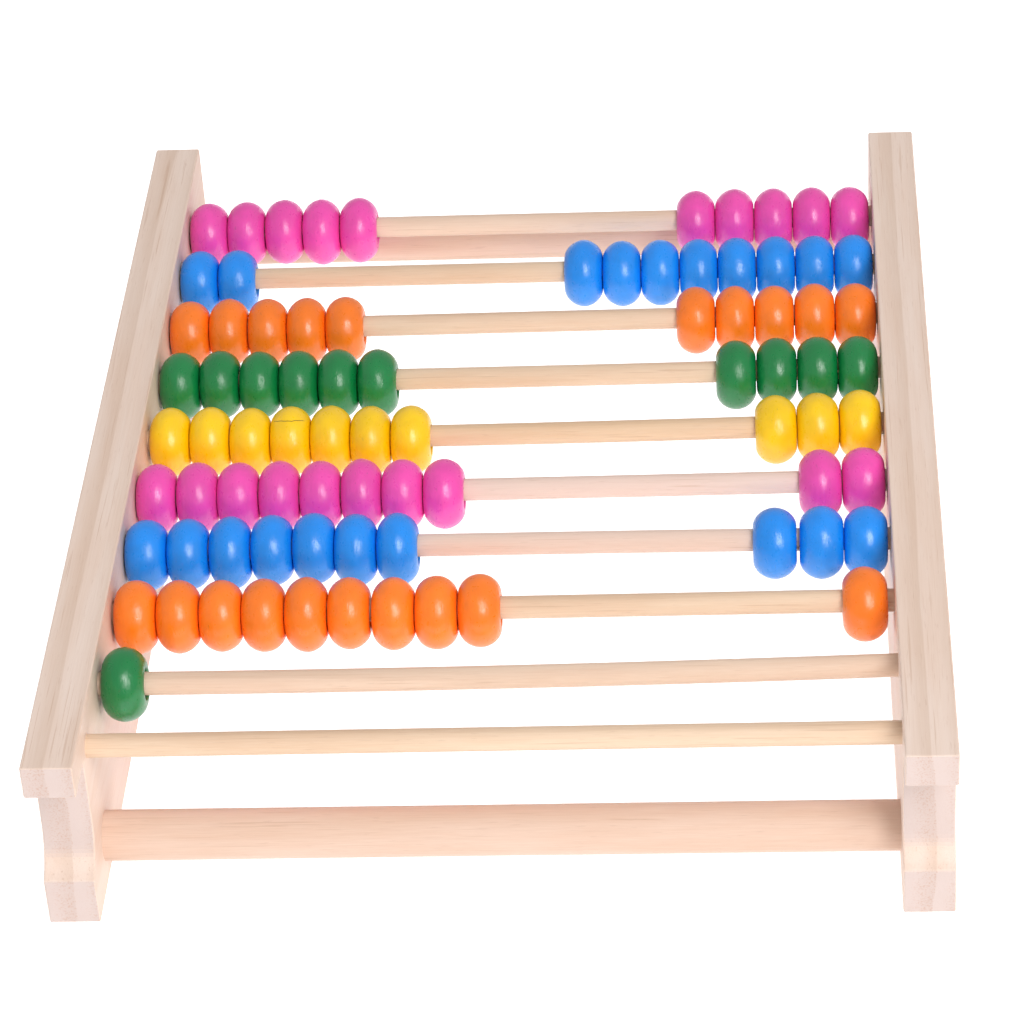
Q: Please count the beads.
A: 81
